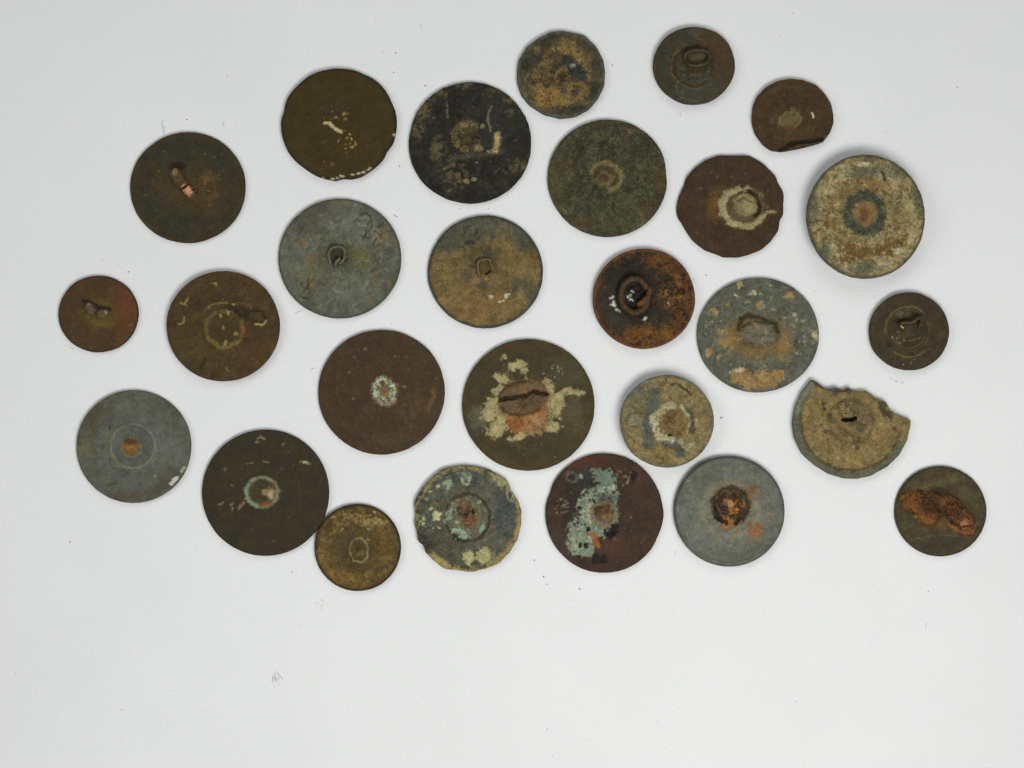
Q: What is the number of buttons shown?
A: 27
